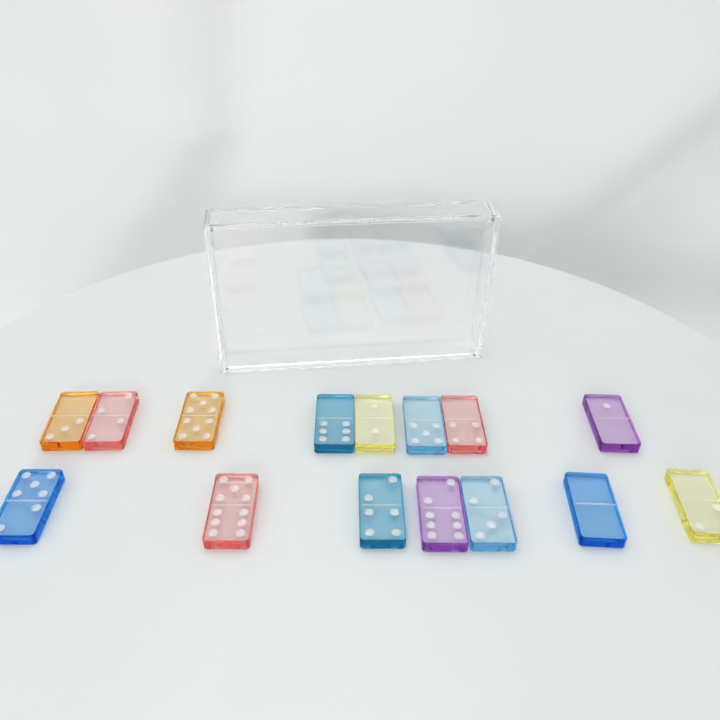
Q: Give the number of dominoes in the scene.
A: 15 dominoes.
